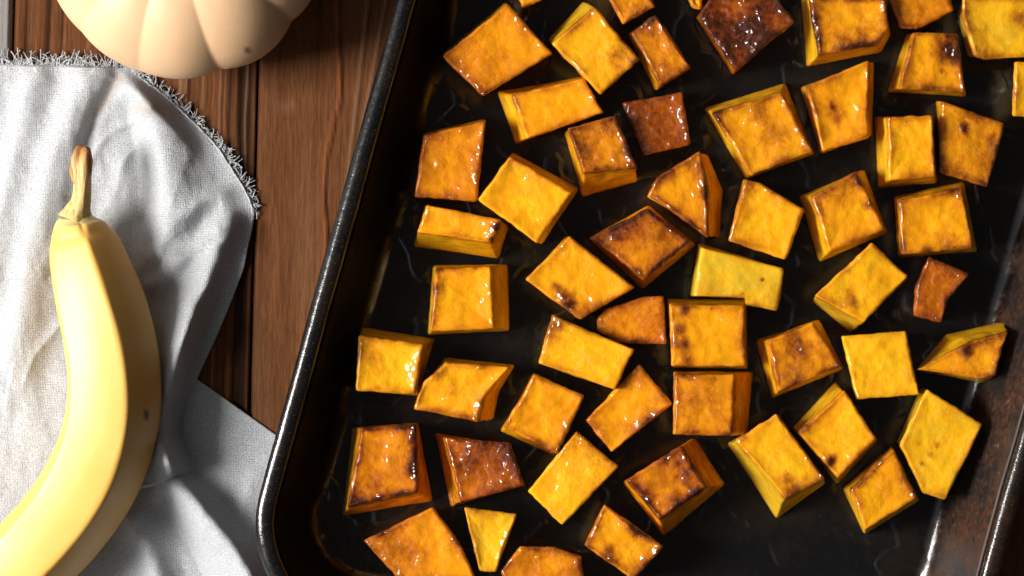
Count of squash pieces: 55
